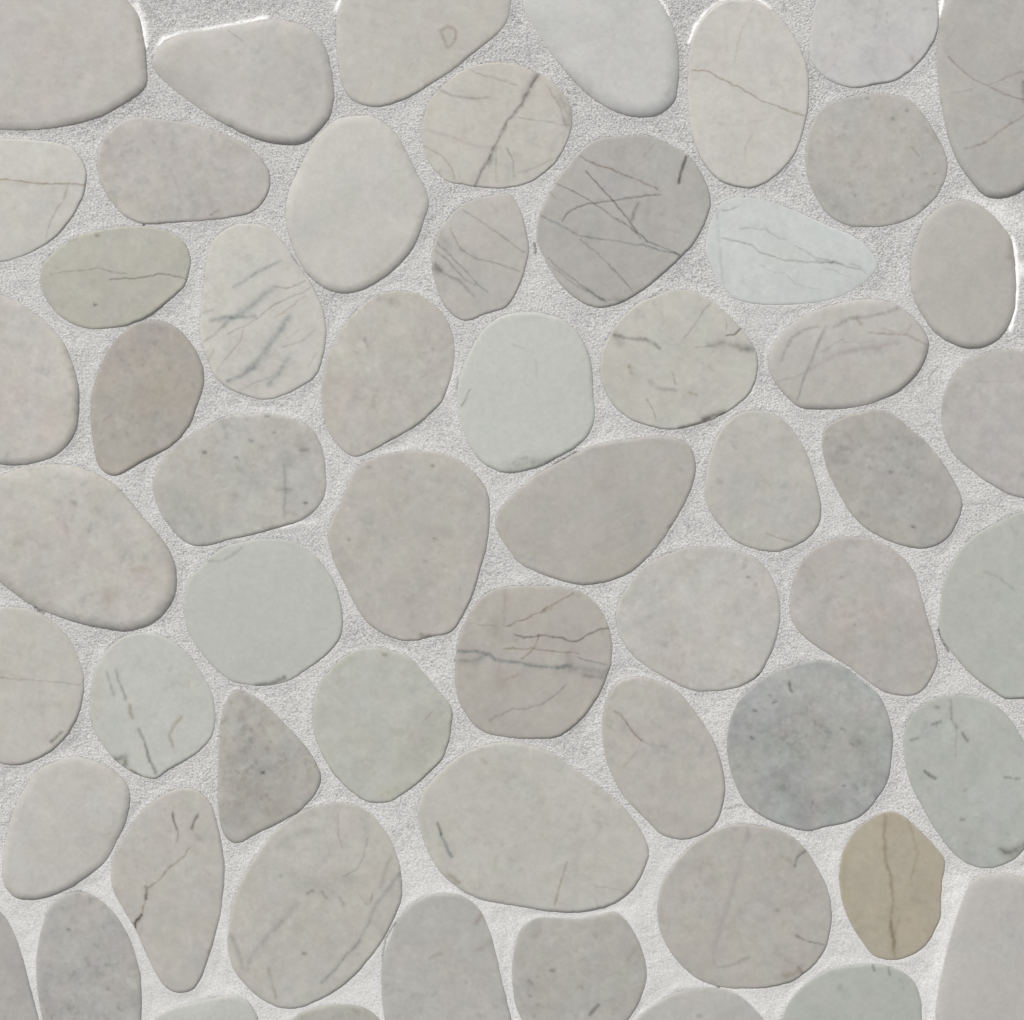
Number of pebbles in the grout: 58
